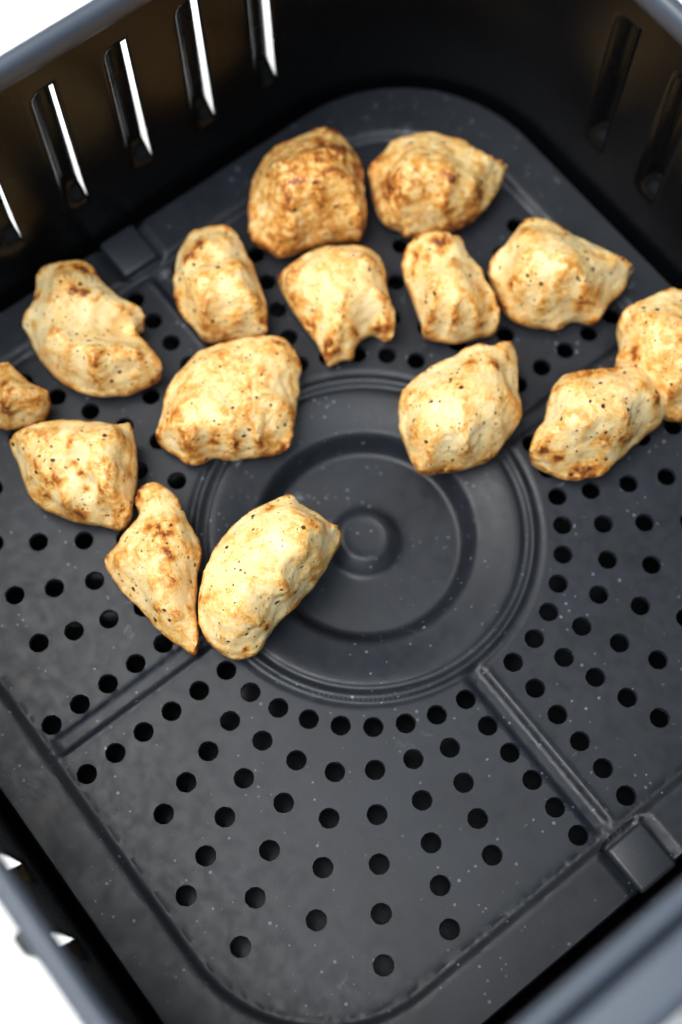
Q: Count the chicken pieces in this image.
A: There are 15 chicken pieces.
